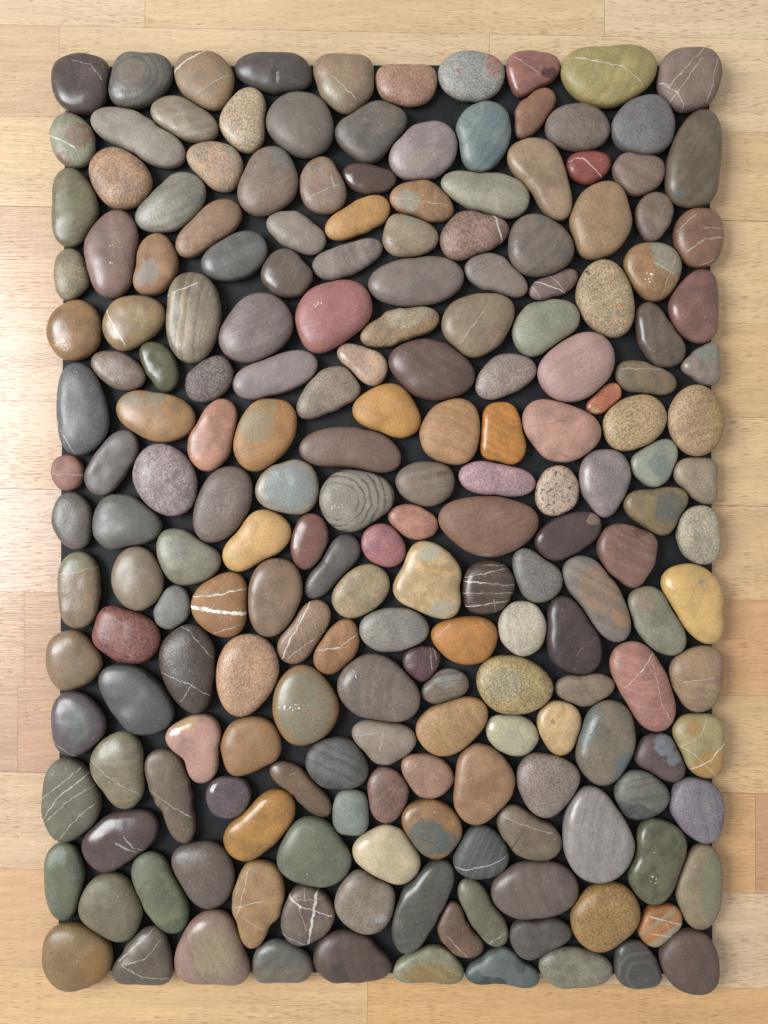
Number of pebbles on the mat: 200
